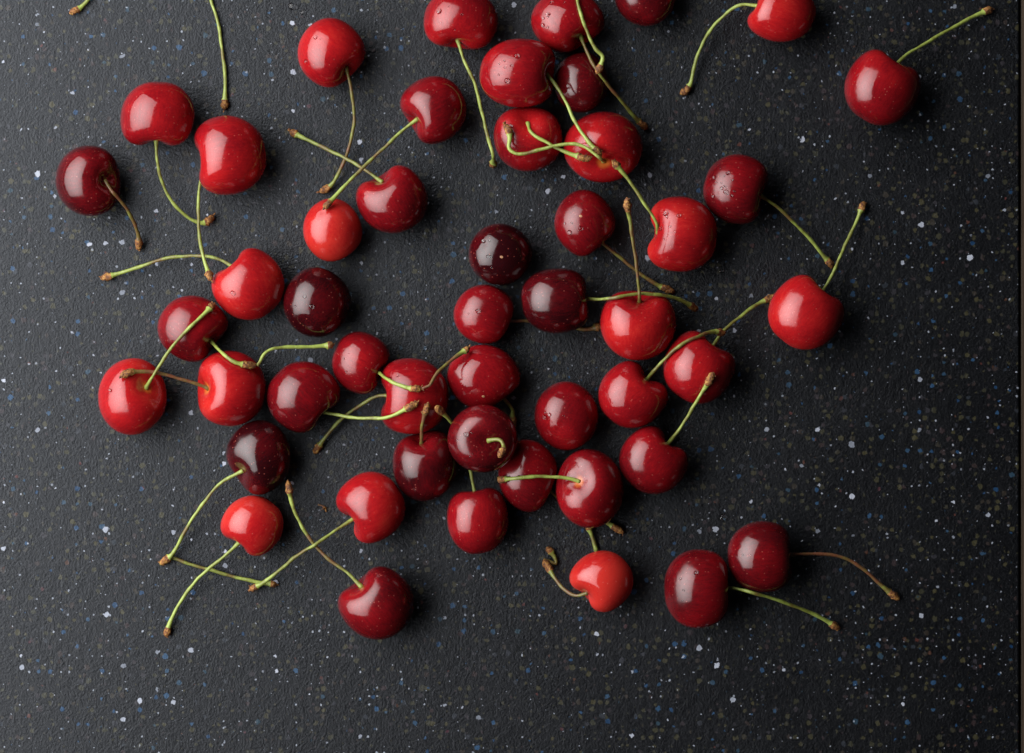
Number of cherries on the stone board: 49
